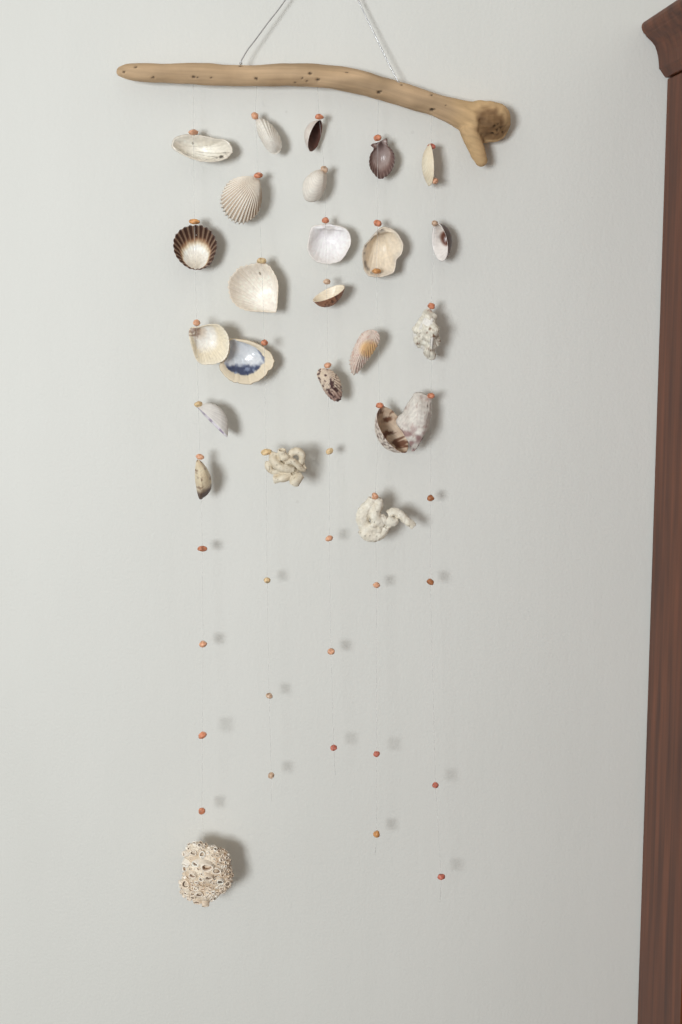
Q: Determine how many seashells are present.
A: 22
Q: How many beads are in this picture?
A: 43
